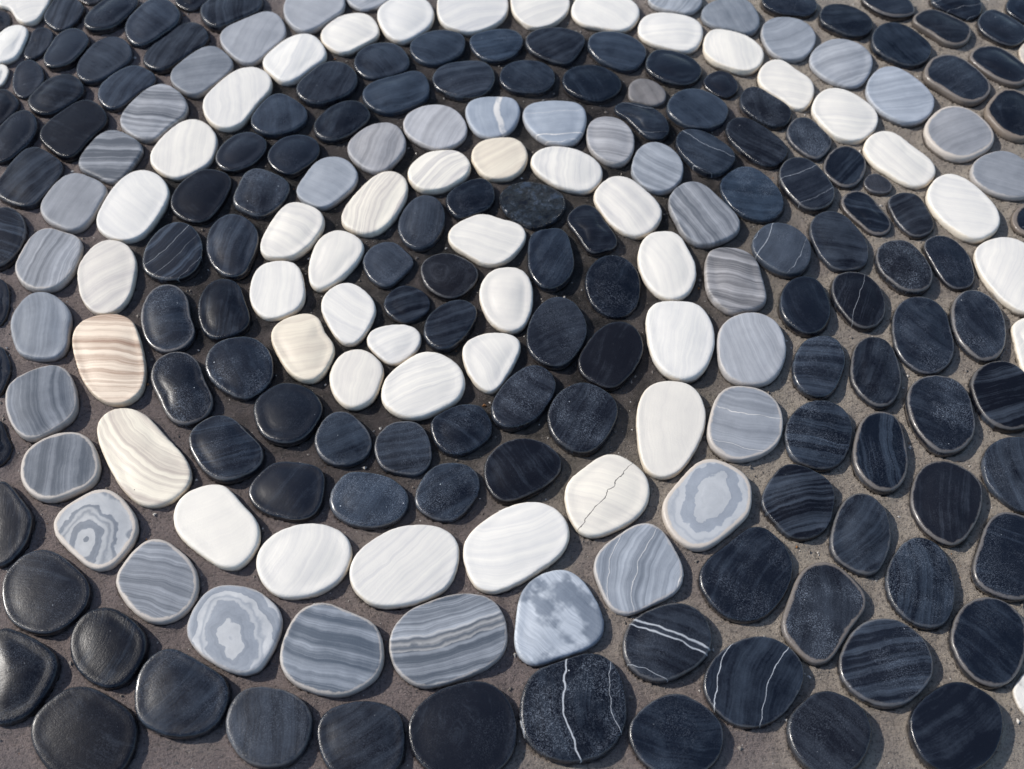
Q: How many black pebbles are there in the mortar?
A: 132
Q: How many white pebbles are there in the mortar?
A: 49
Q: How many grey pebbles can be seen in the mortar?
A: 38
